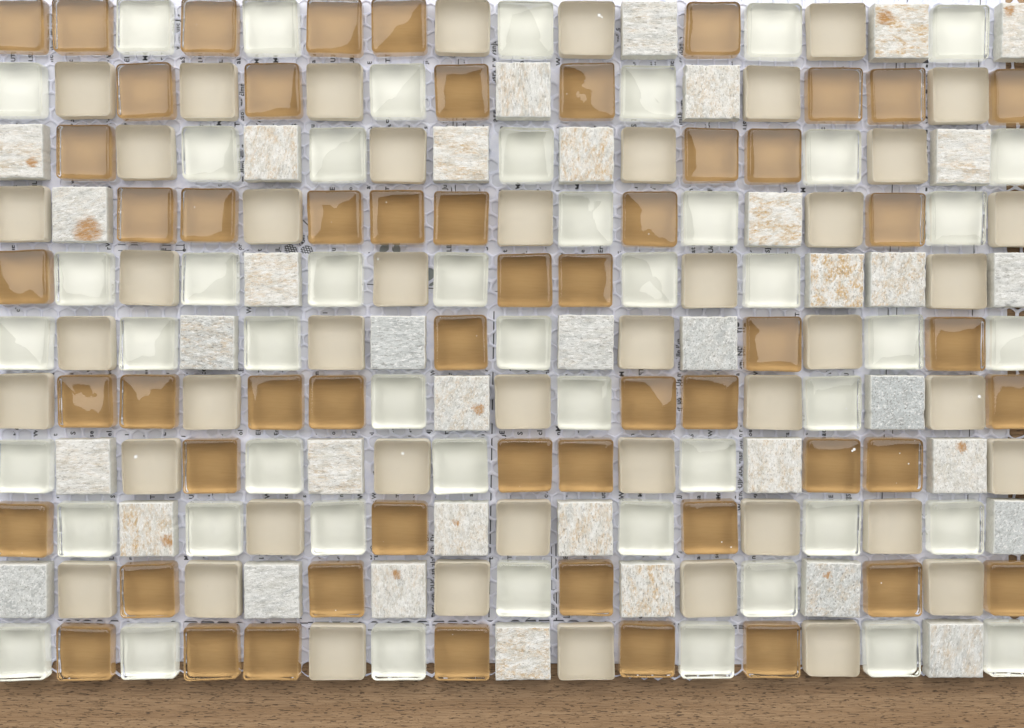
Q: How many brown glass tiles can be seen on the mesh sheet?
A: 55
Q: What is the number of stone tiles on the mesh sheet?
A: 37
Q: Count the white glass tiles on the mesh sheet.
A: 49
